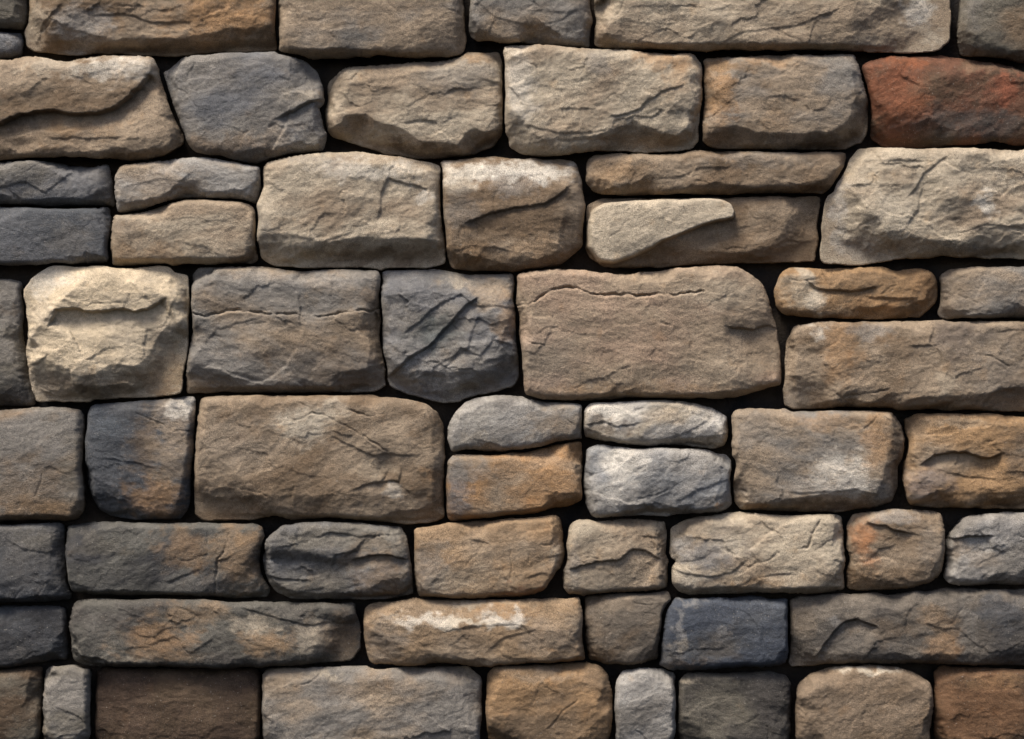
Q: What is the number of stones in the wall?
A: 62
